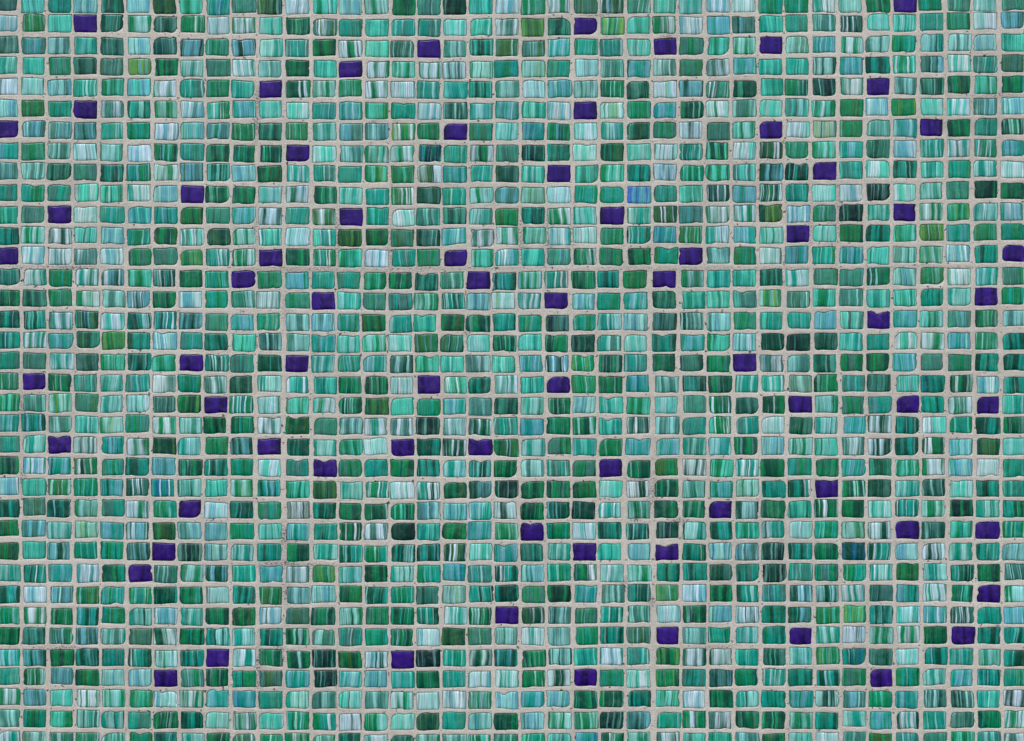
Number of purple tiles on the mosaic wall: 72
